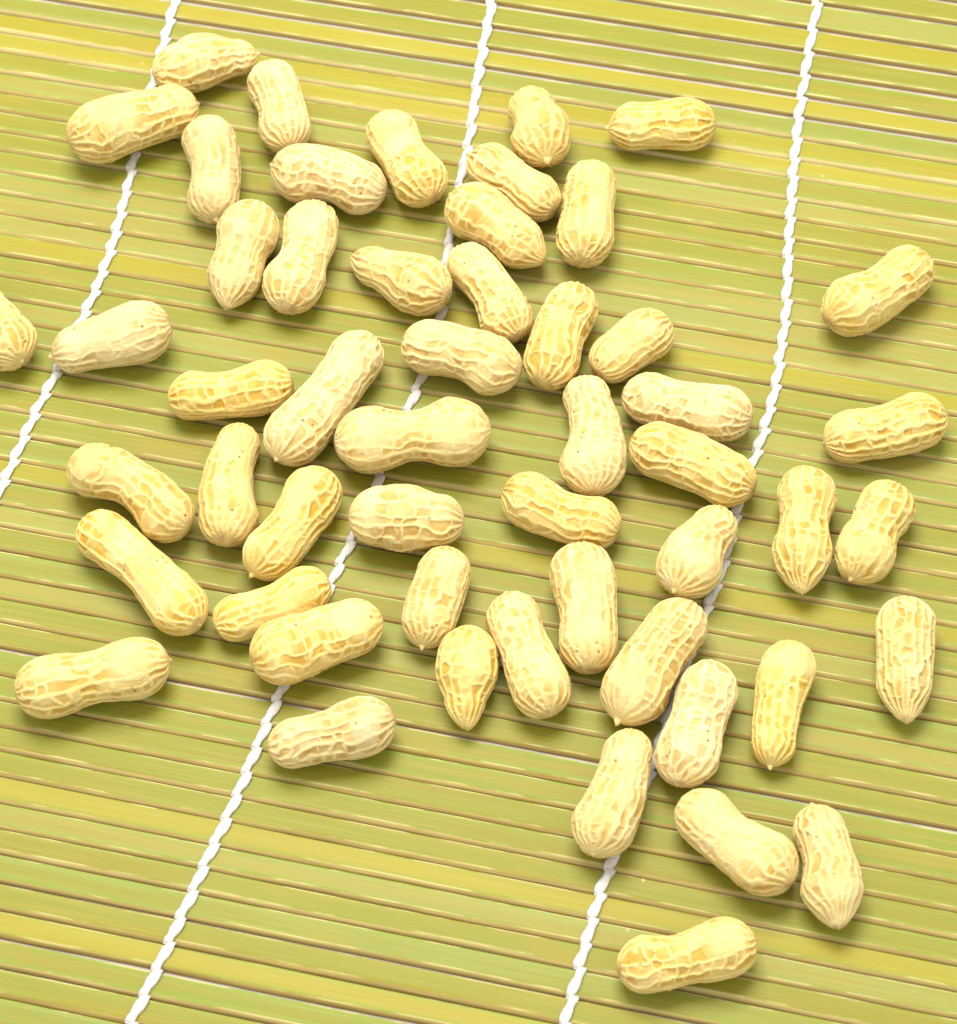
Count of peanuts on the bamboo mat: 53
